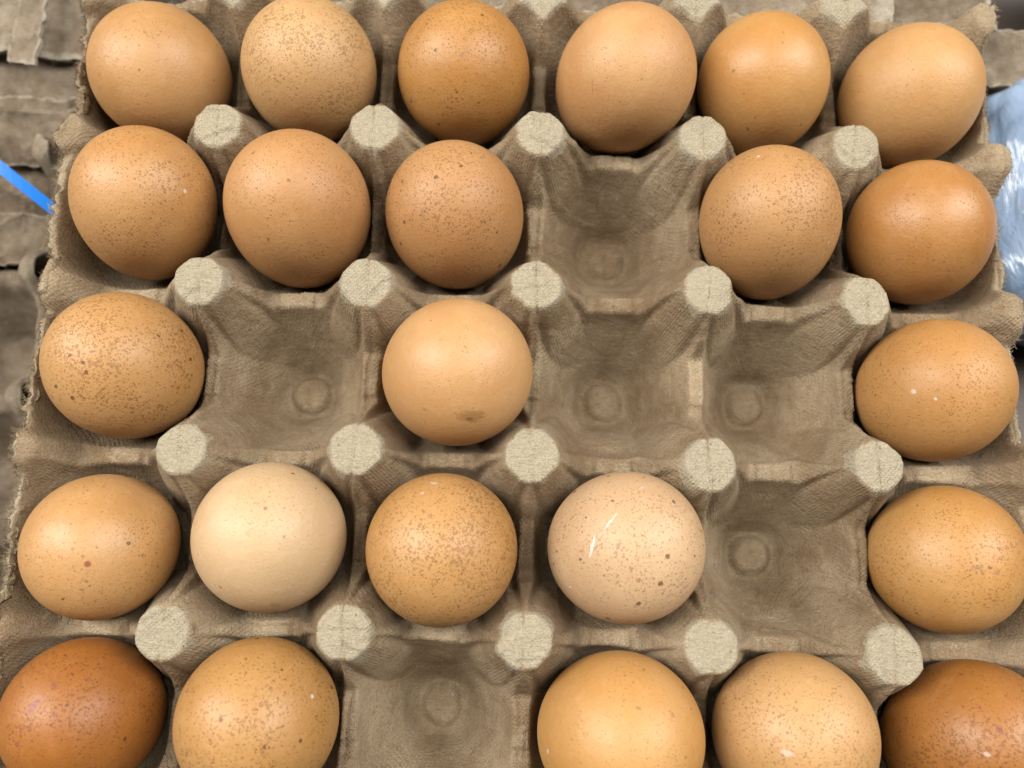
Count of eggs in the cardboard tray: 24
